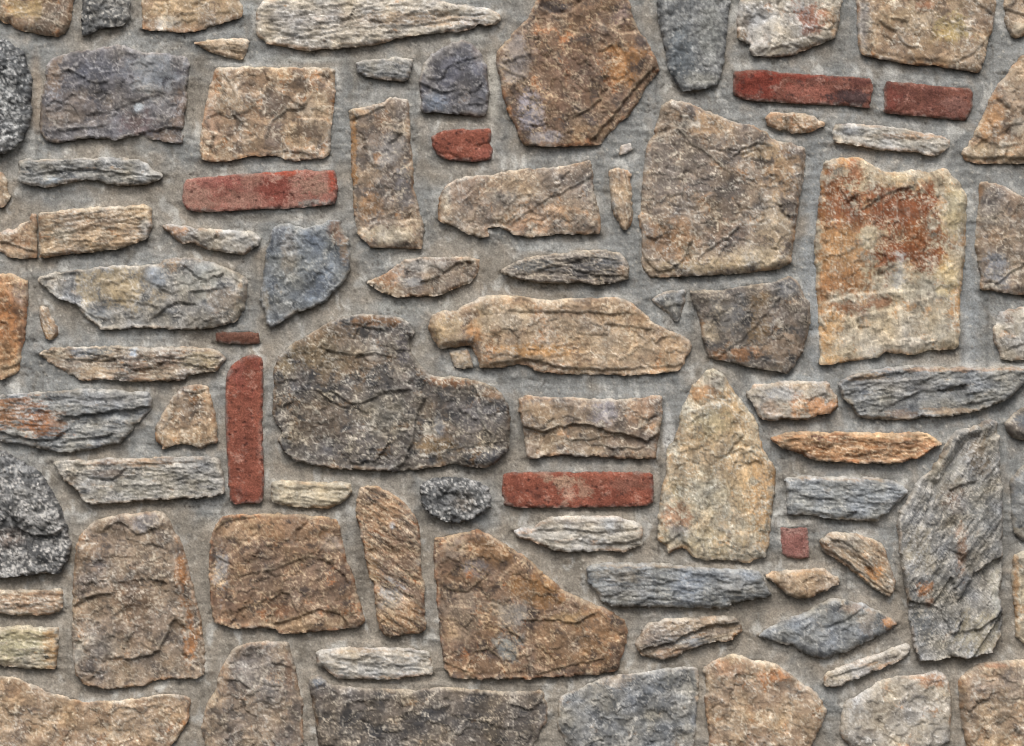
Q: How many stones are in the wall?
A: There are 80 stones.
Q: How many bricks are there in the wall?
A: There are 8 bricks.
